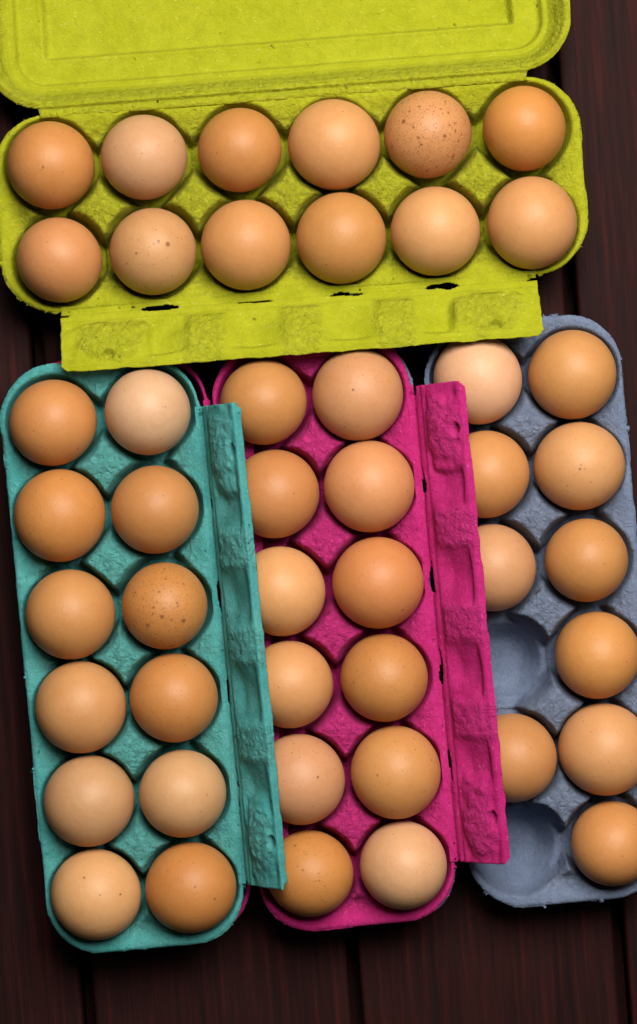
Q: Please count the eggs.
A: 46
